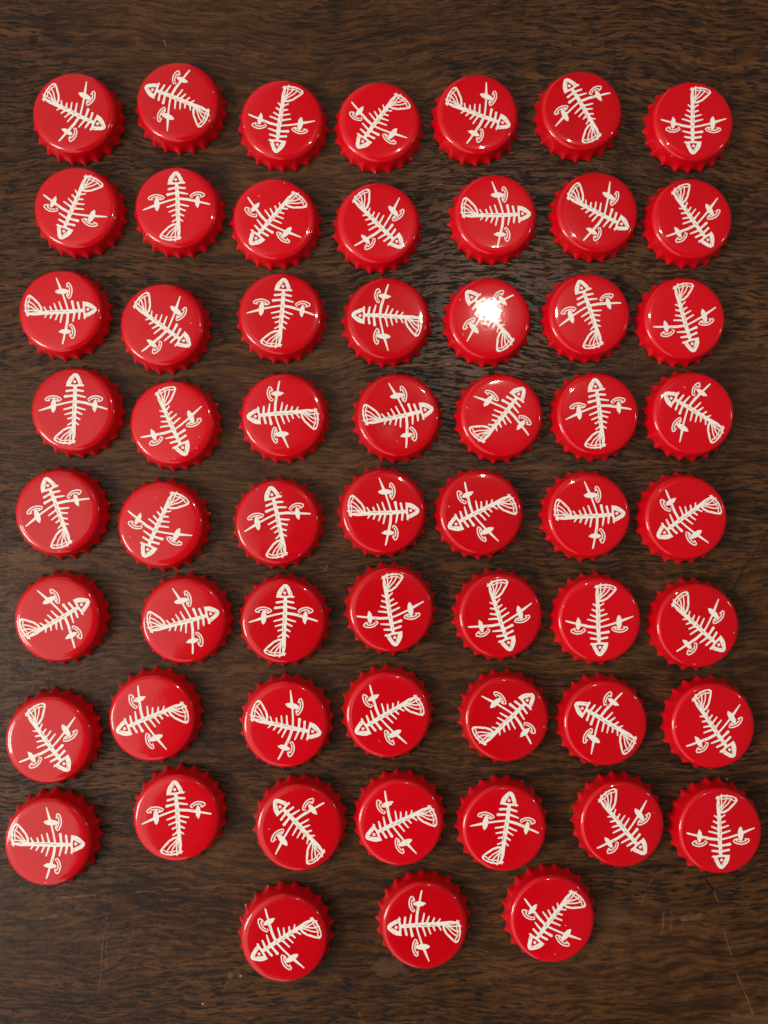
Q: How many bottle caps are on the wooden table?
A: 59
